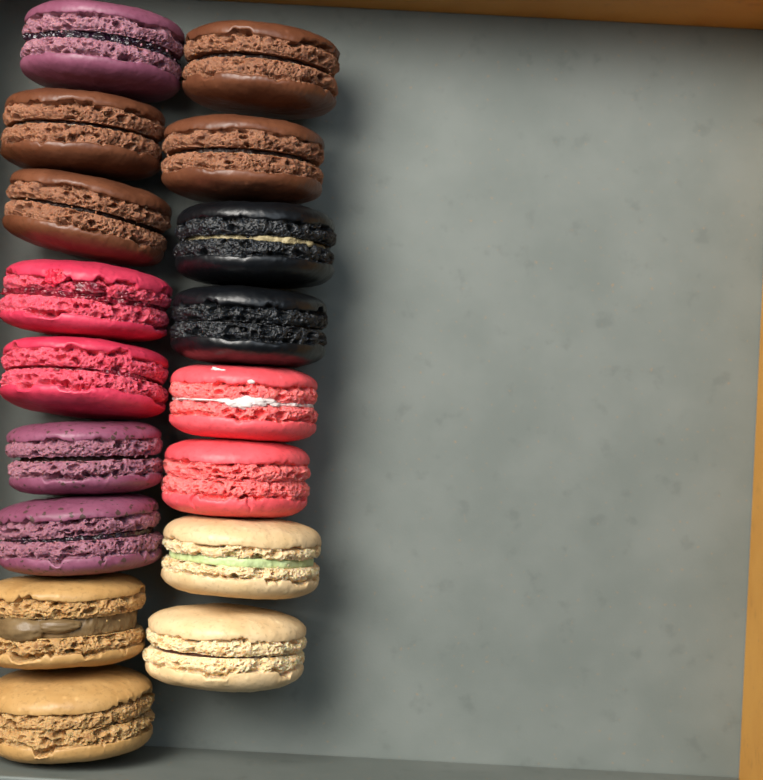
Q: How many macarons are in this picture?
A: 17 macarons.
